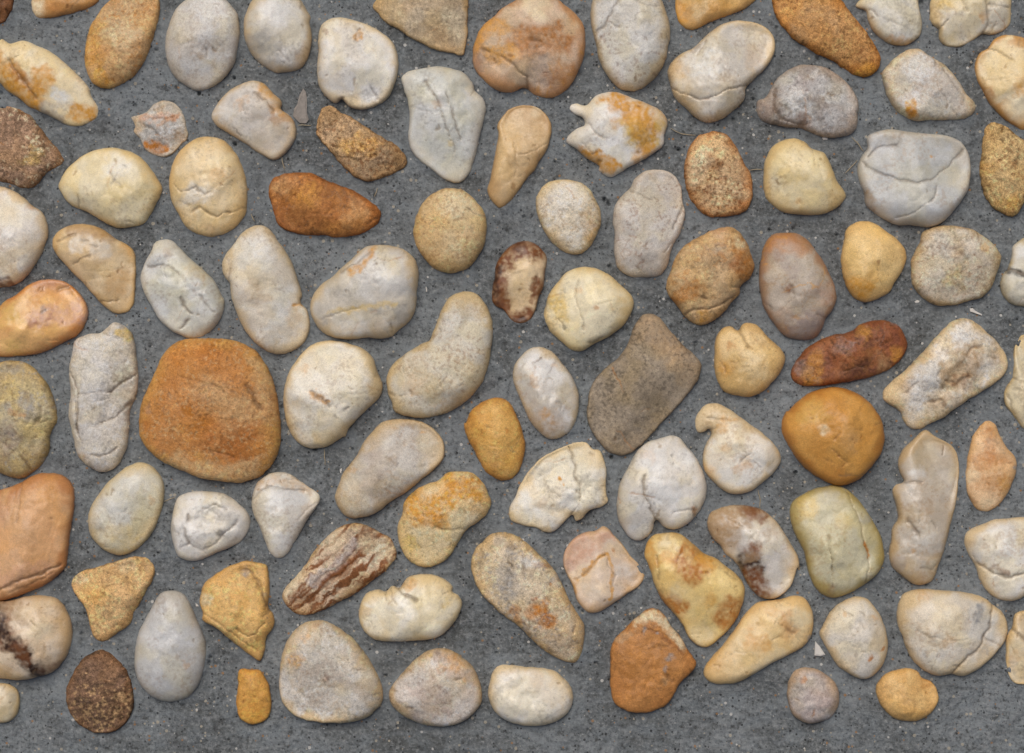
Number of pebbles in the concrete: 97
